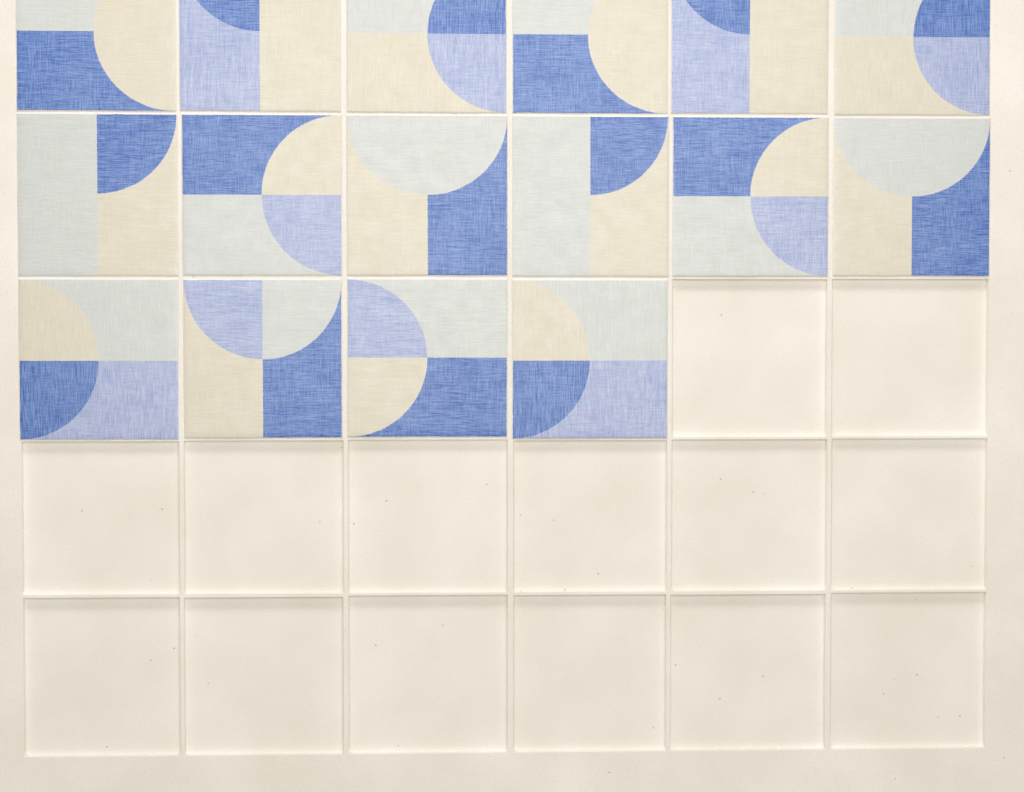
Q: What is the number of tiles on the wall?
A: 16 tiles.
